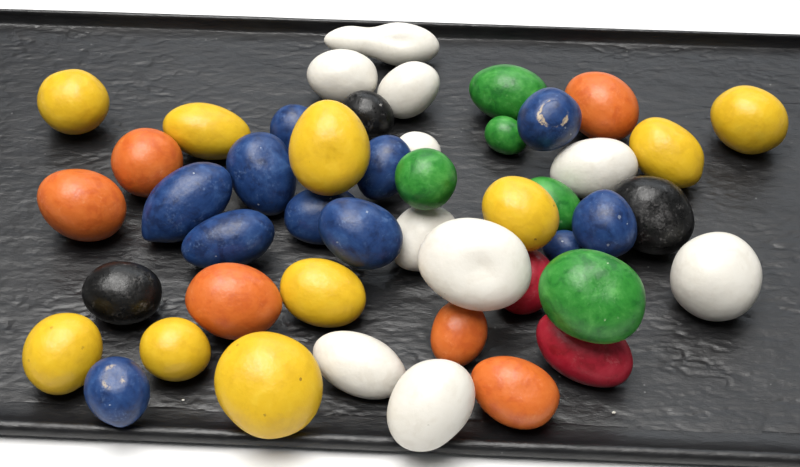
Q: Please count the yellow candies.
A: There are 10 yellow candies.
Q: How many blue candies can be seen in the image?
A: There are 11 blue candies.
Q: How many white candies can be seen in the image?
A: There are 10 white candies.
